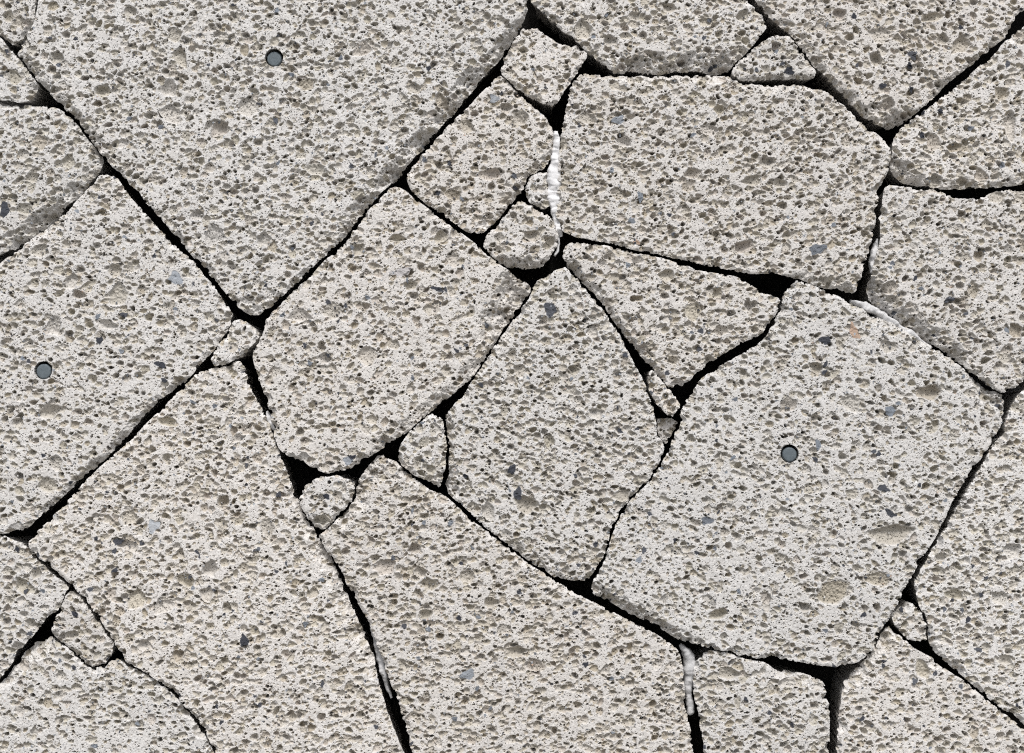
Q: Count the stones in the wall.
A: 33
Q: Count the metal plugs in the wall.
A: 3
